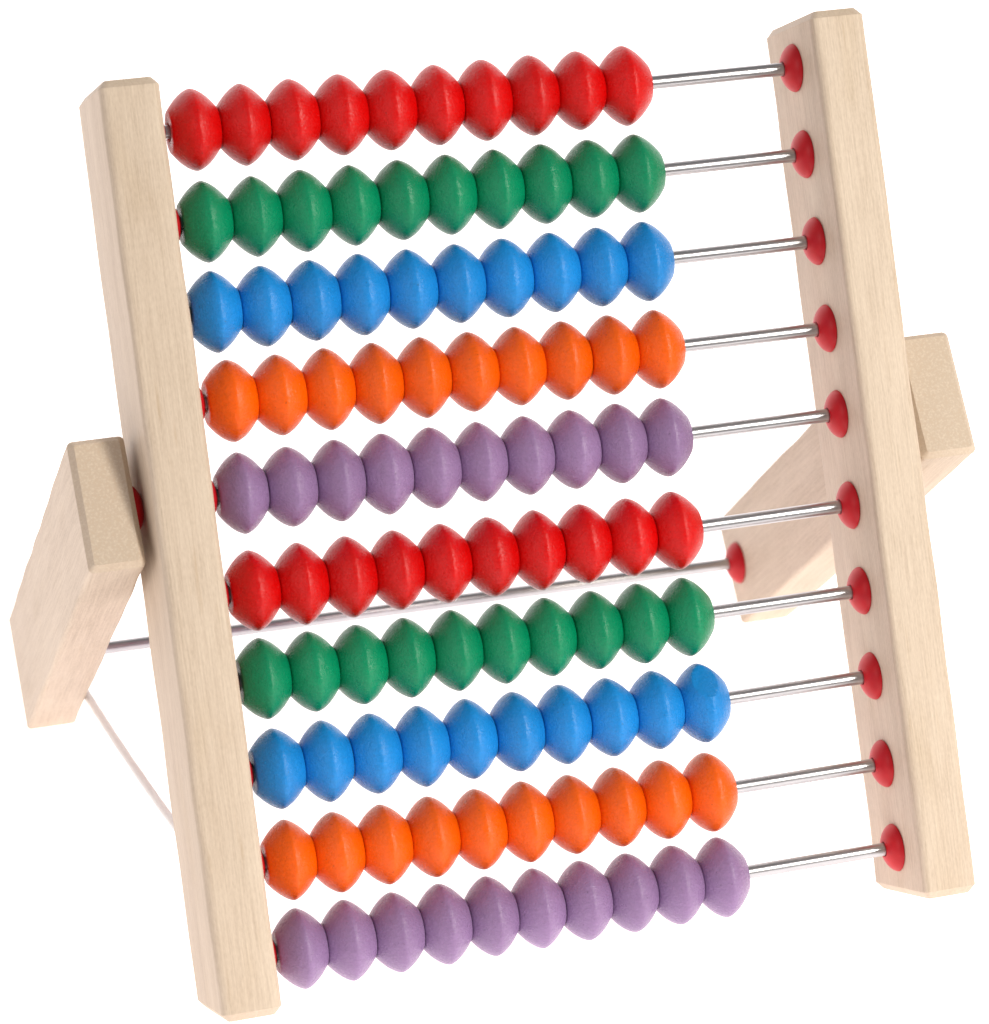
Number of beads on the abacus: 100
